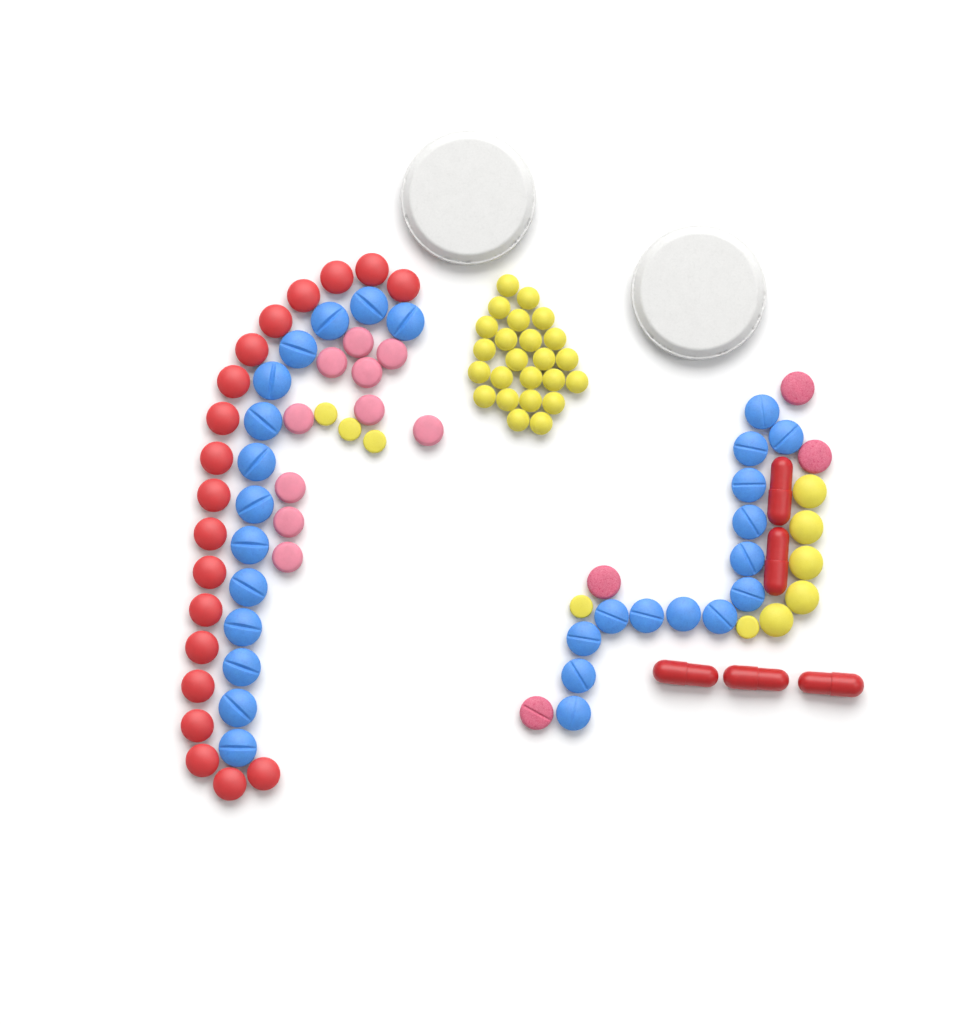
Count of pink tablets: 14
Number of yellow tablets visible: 34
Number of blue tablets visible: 28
